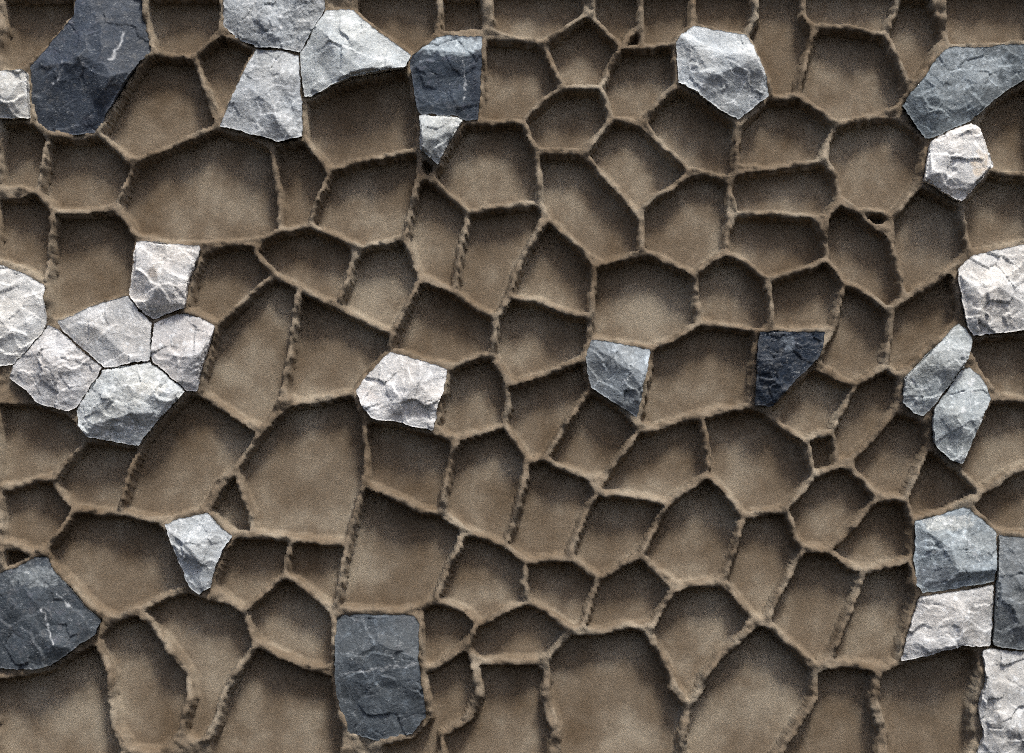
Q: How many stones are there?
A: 29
